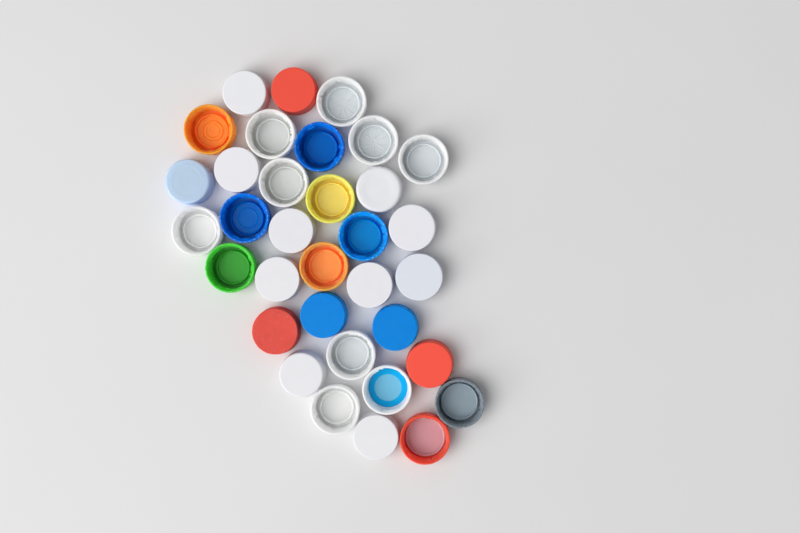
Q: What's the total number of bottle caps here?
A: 34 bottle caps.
